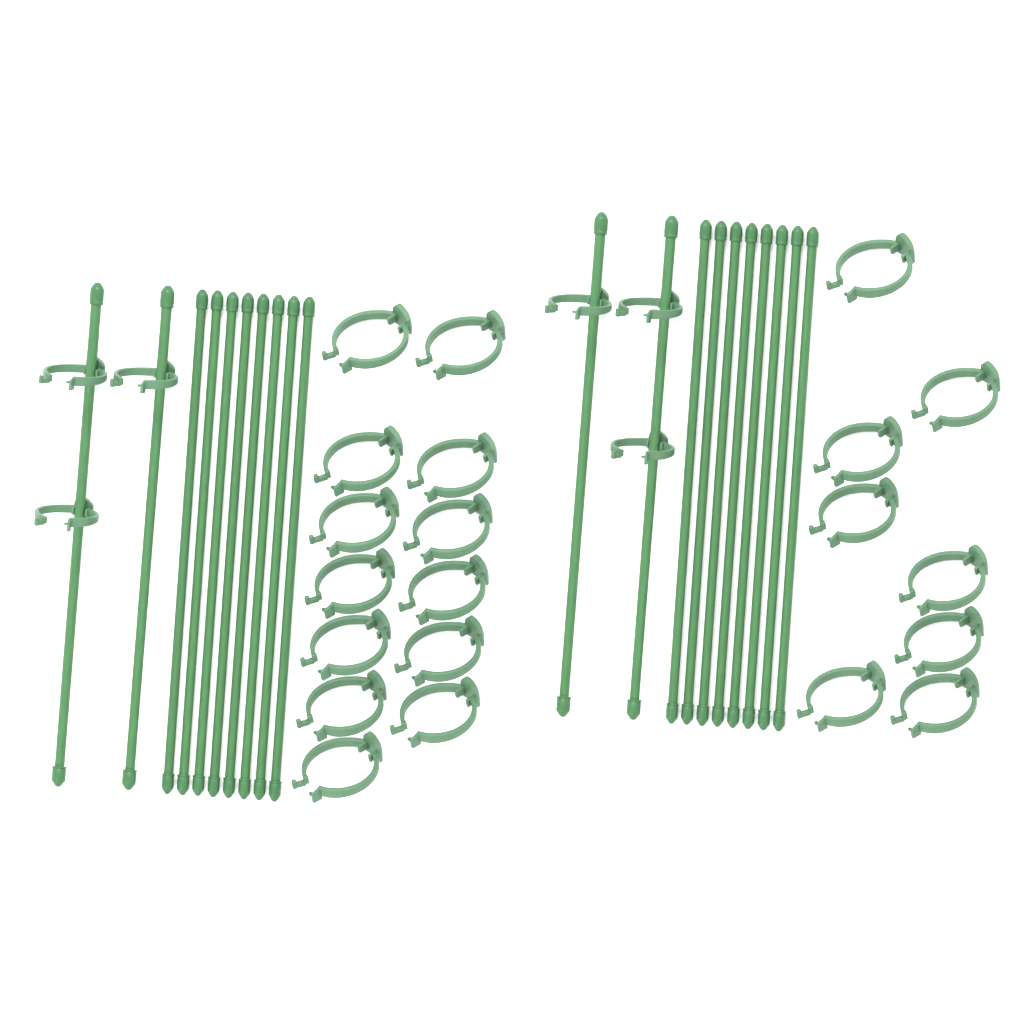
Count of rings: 27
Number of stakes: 20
